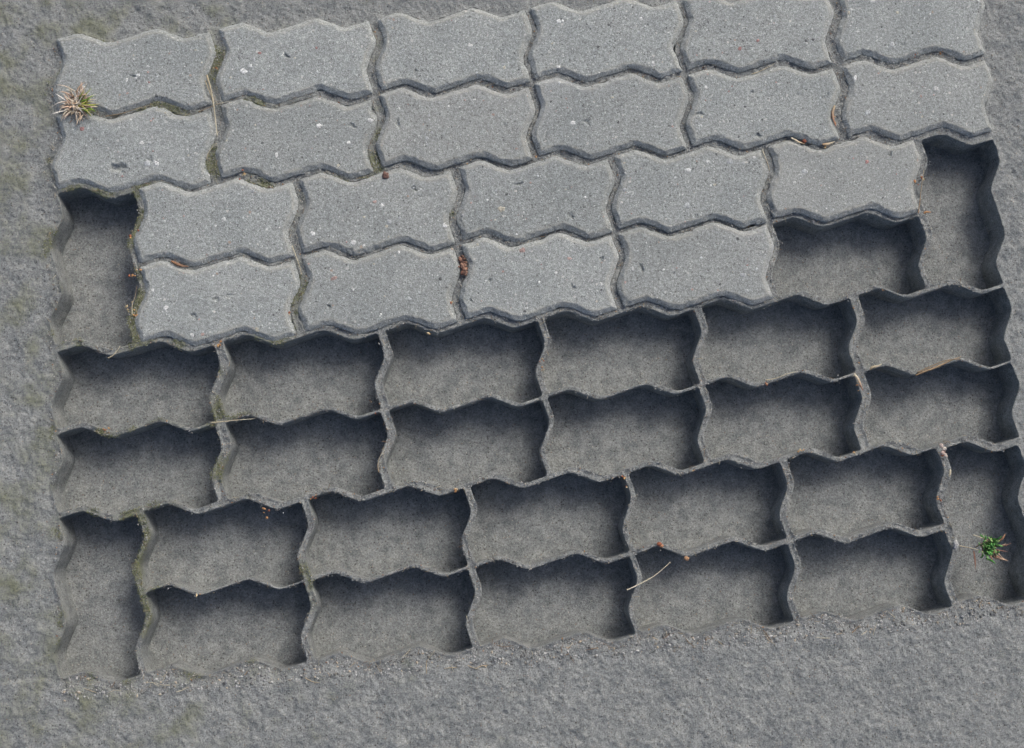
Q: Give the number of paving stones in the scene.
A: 21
